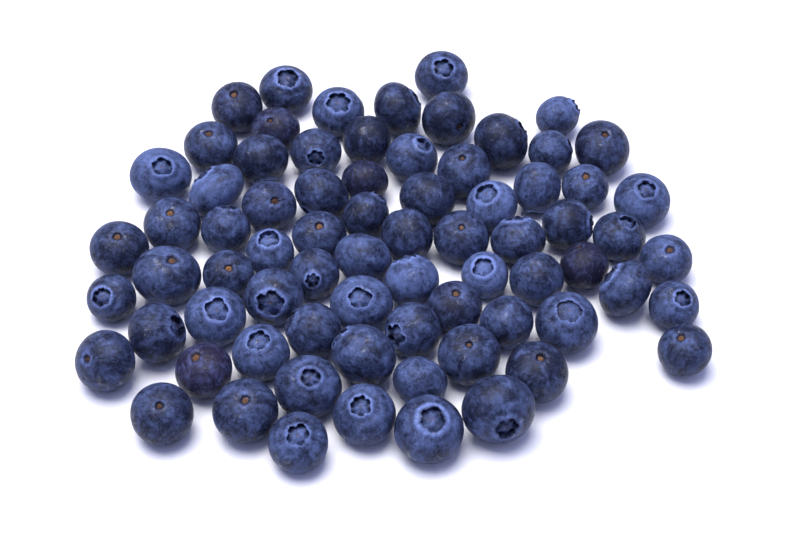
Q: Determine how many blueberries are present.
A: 74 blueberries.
